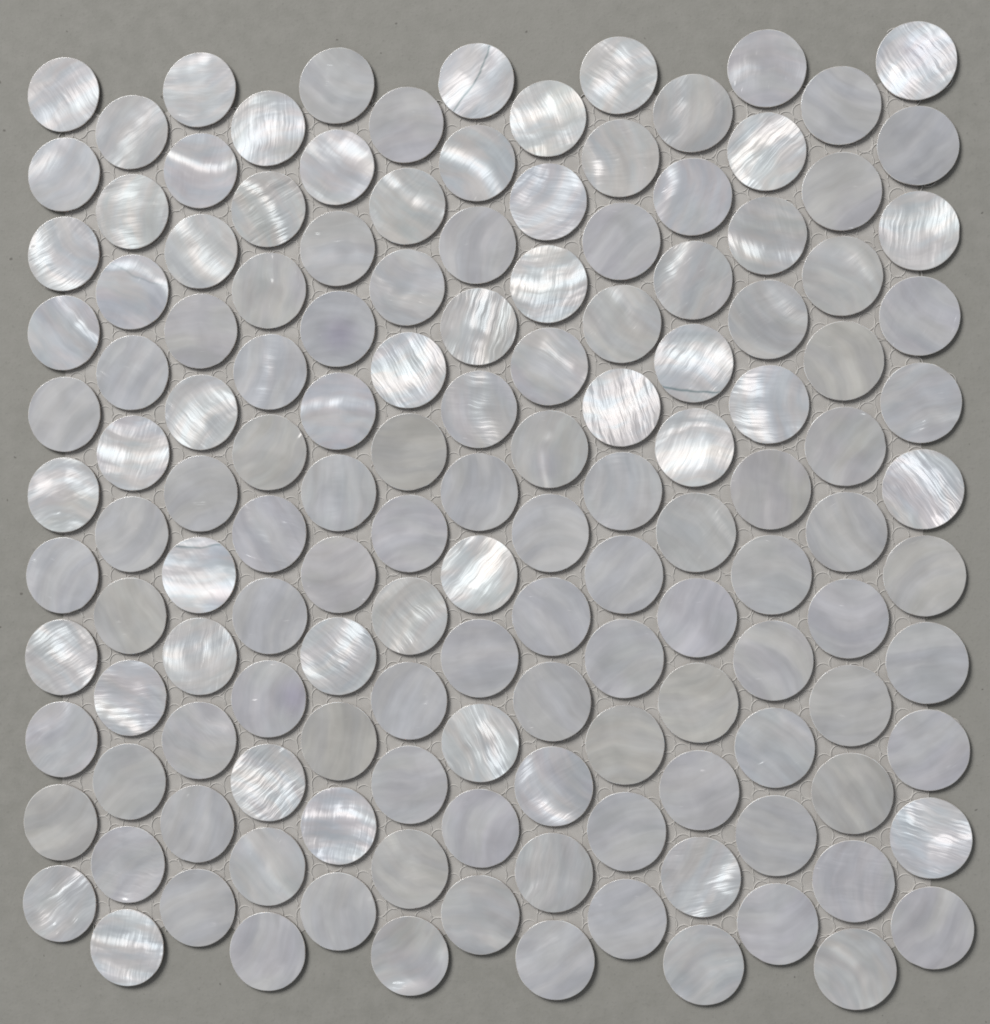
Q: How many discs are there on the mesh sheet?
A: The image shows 143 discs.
